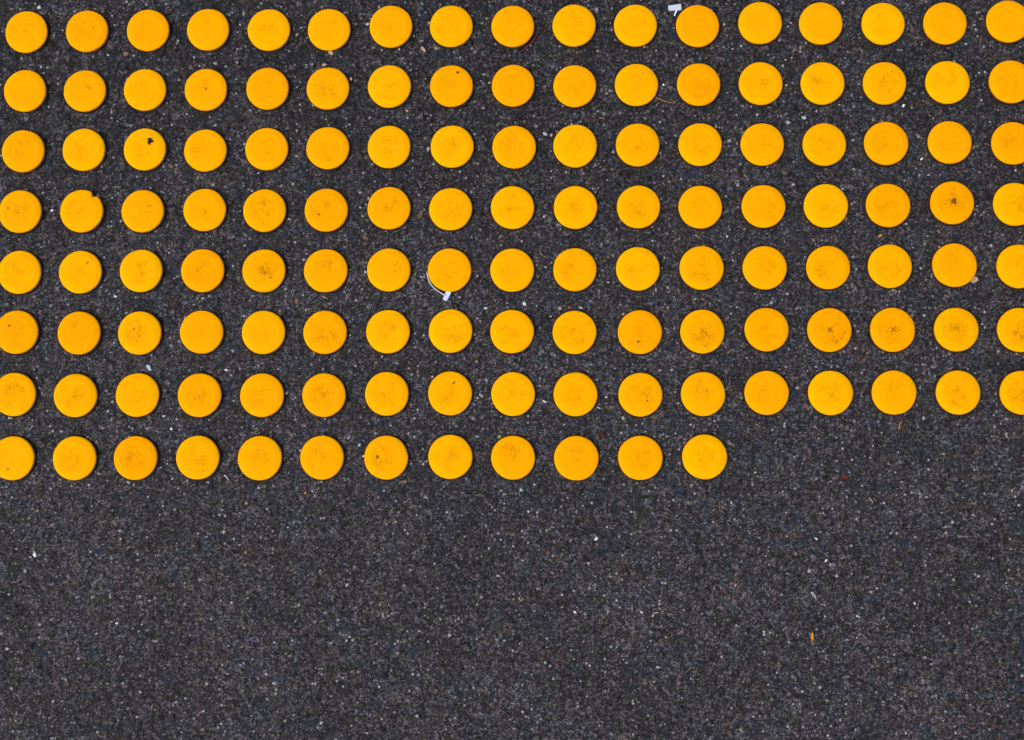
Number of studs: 131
